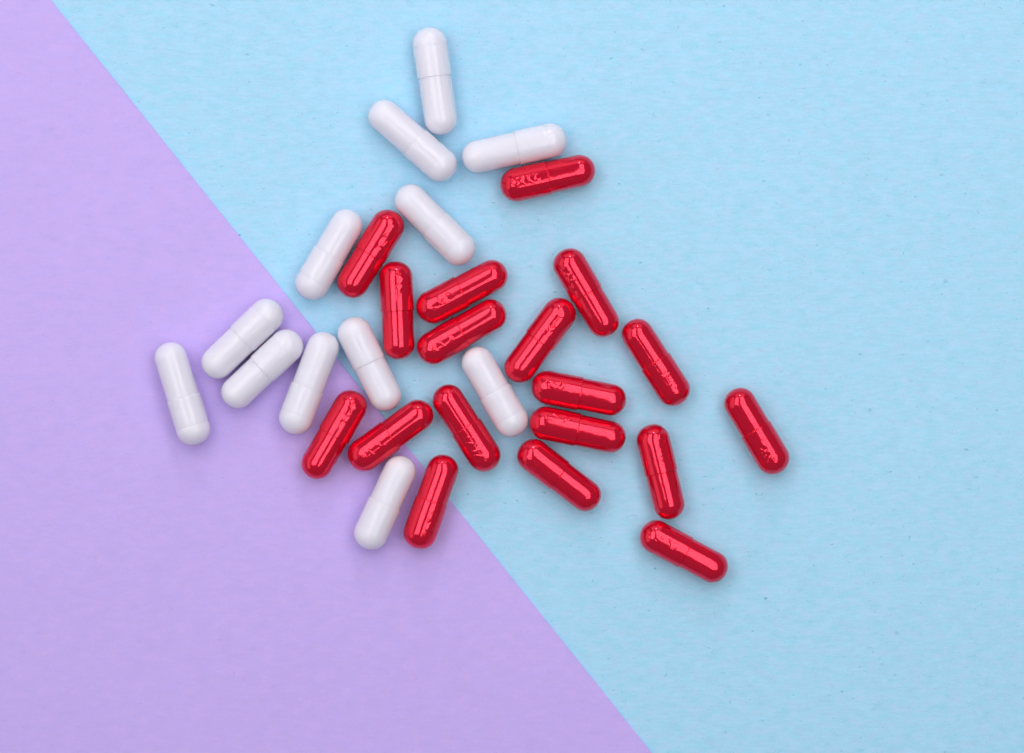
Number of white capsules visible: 12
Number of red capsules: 18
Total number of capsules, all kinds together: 30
